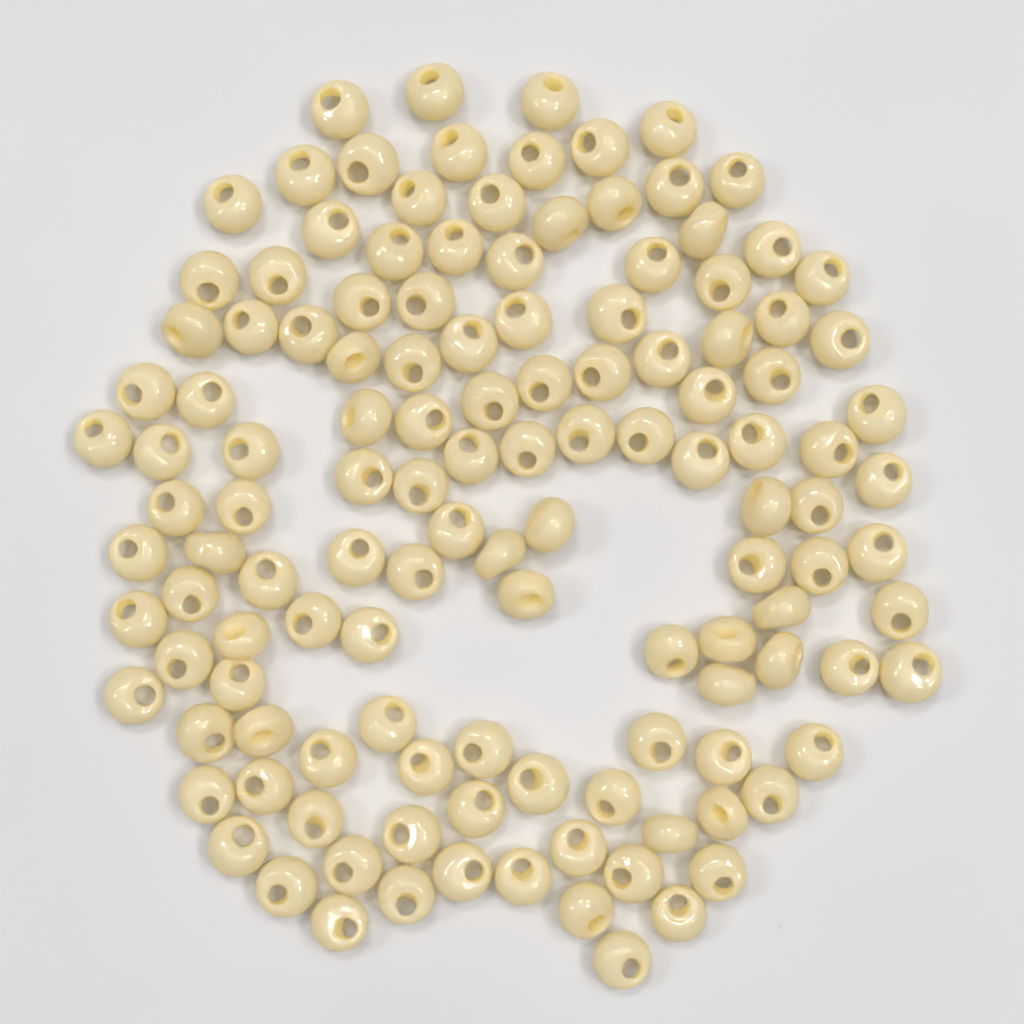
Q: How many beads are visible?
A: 128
